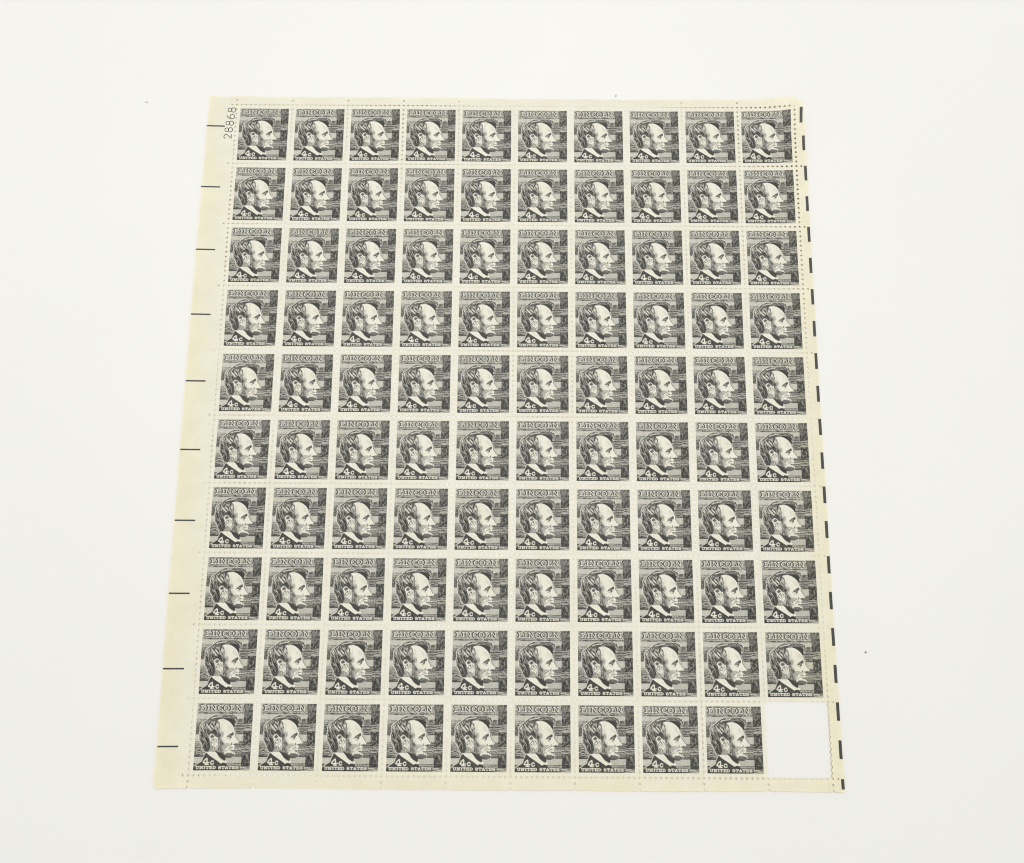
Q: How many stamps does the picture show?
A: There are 99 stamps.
